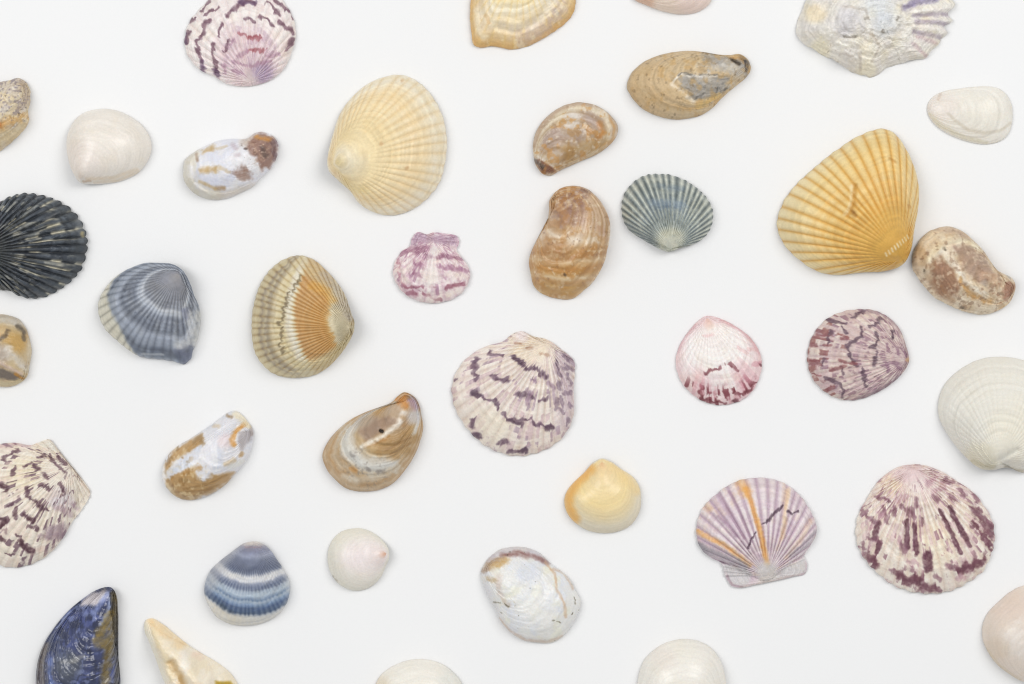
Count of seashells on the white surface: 38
